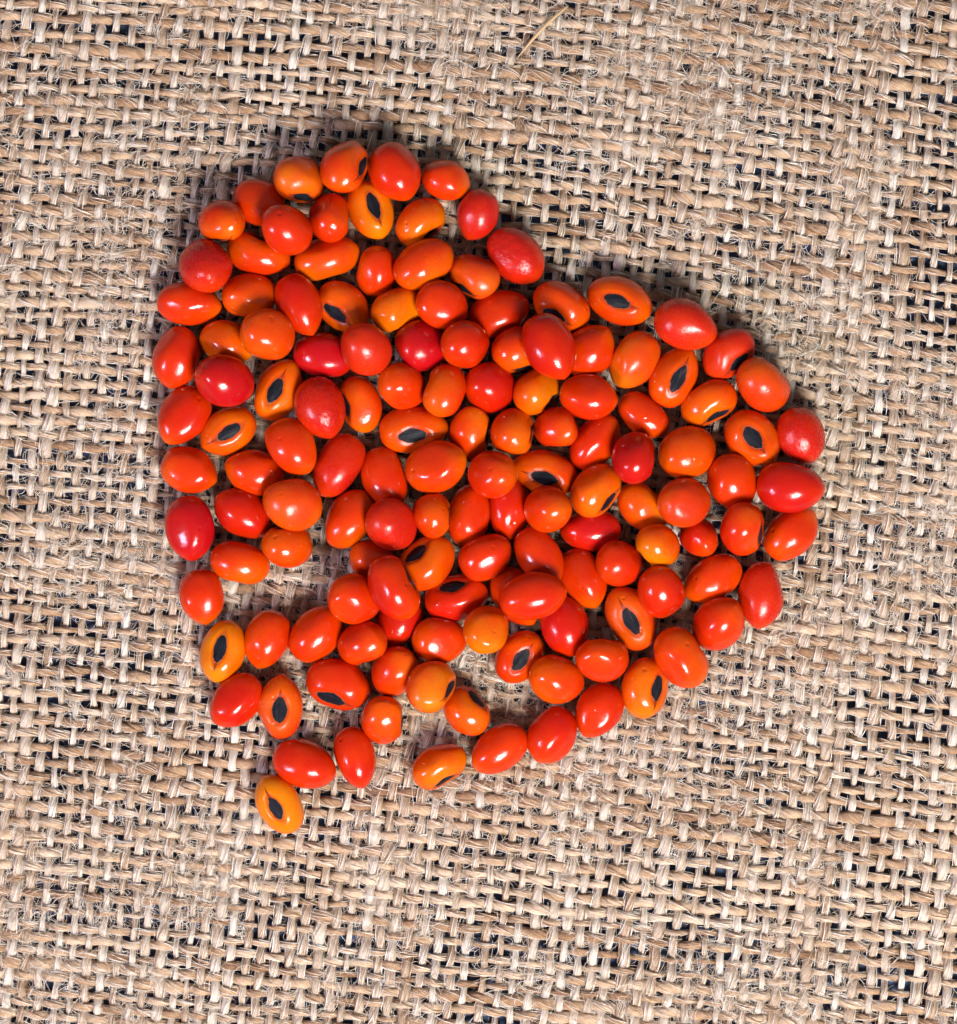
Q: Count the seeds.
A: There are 137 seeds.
